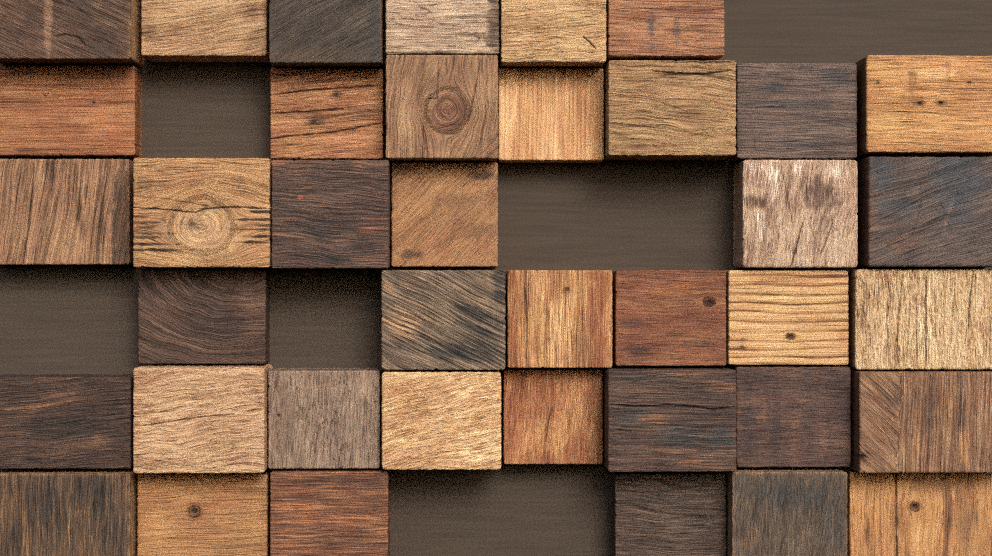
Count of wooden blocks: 39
